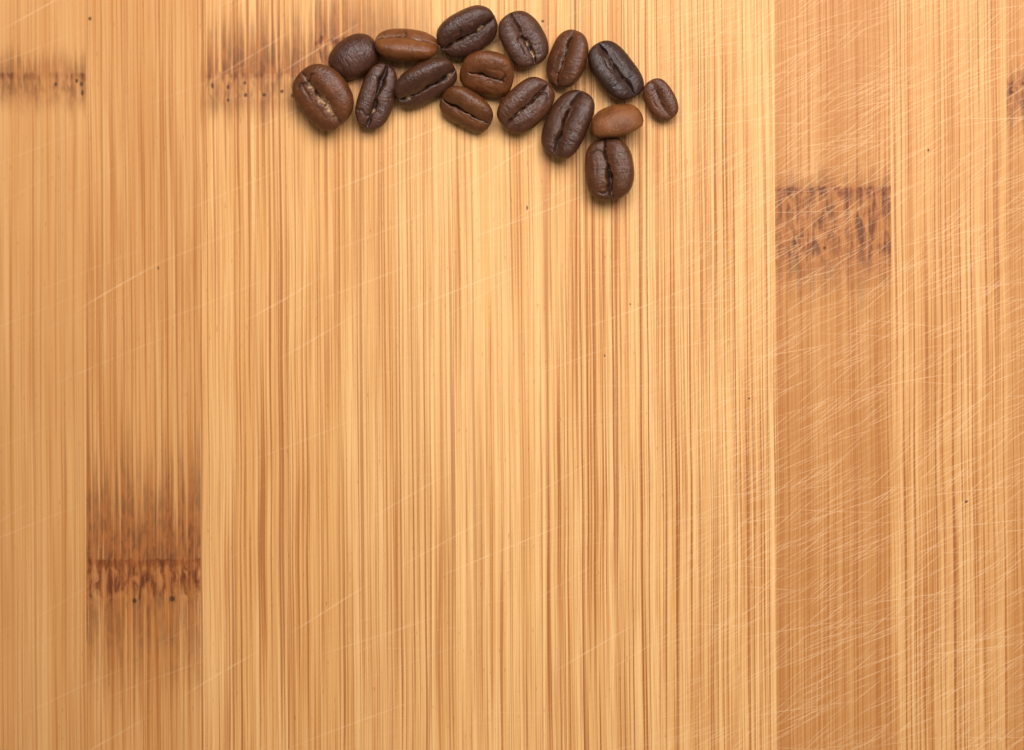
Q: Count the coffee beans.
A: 16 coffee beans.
